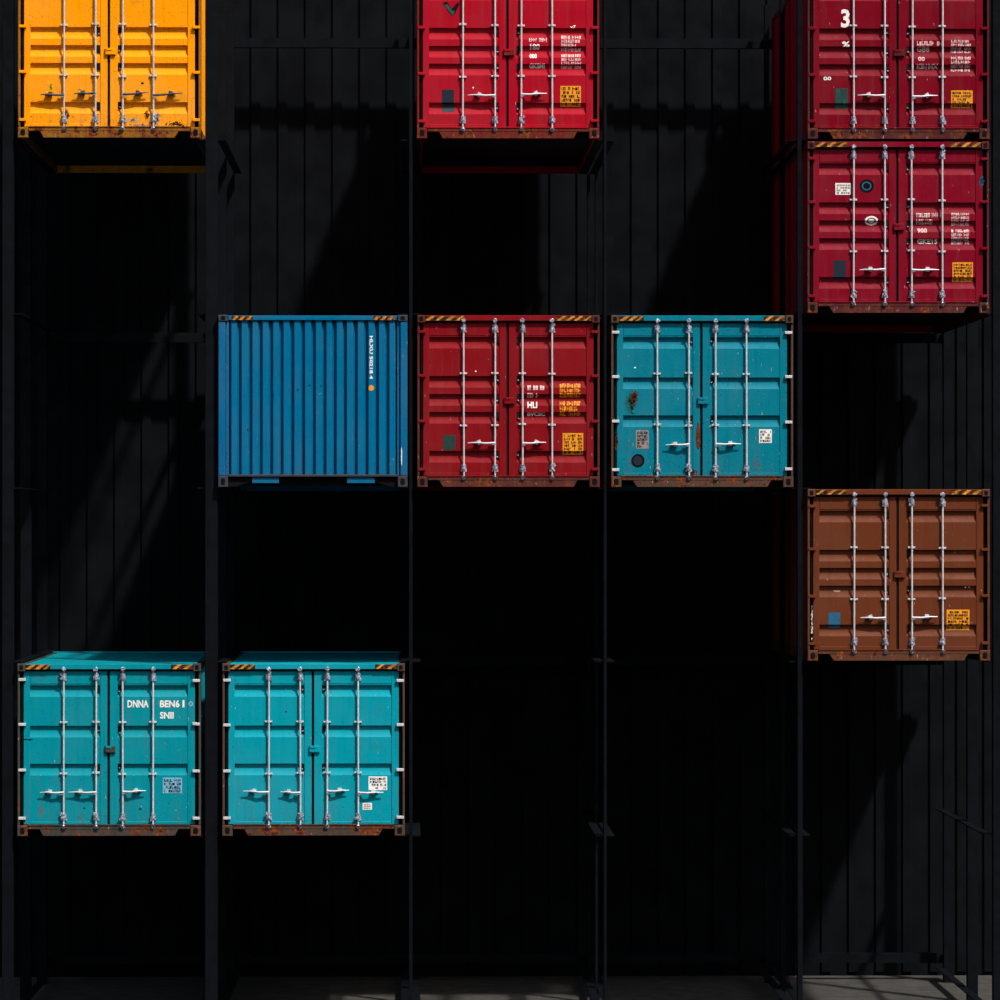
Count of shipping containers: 10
